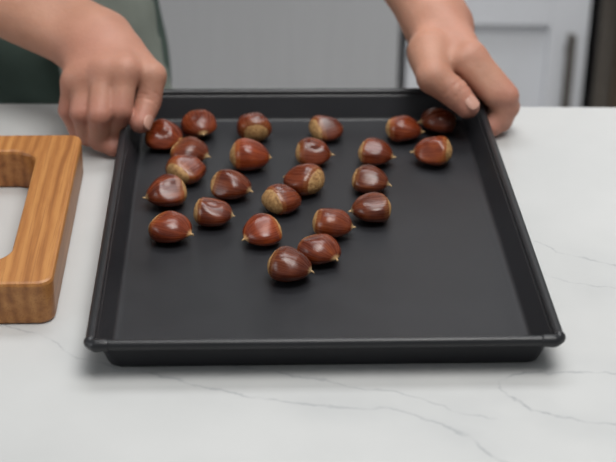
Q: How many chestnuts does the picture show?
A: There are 24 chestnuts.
